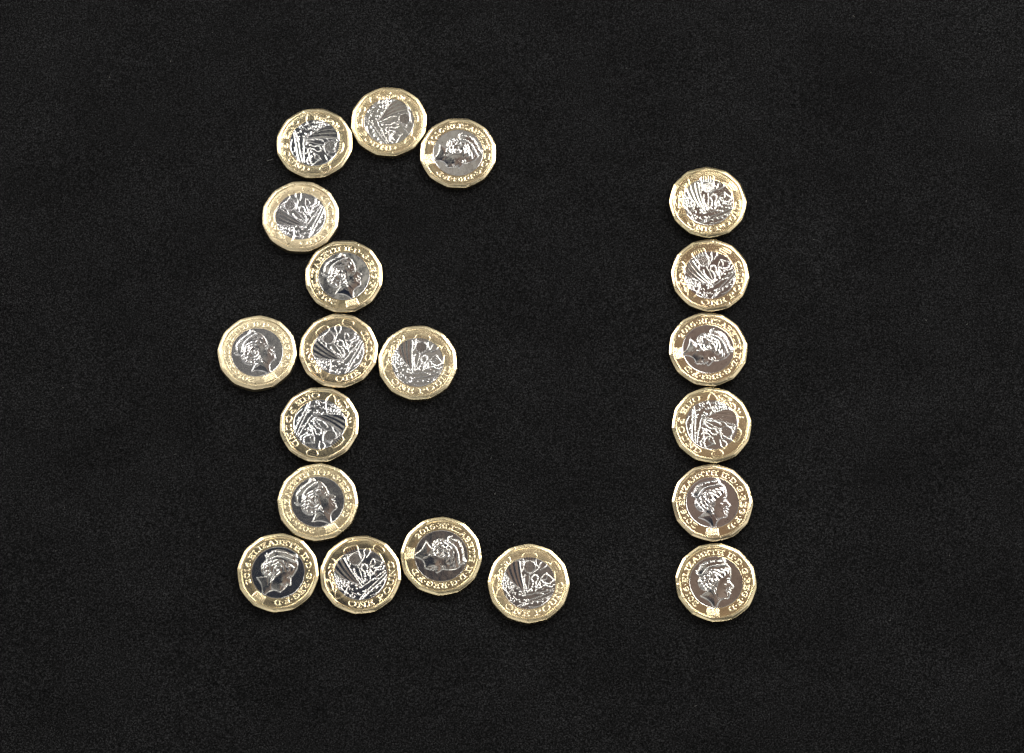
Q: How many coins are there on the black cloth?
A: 20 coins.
